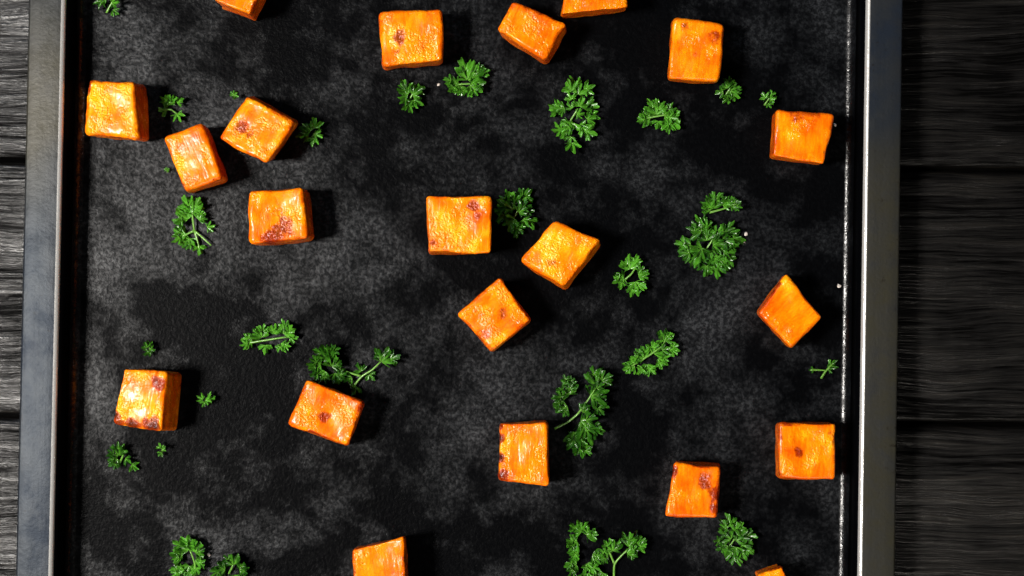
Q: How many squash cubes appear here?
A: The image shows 21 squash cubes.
